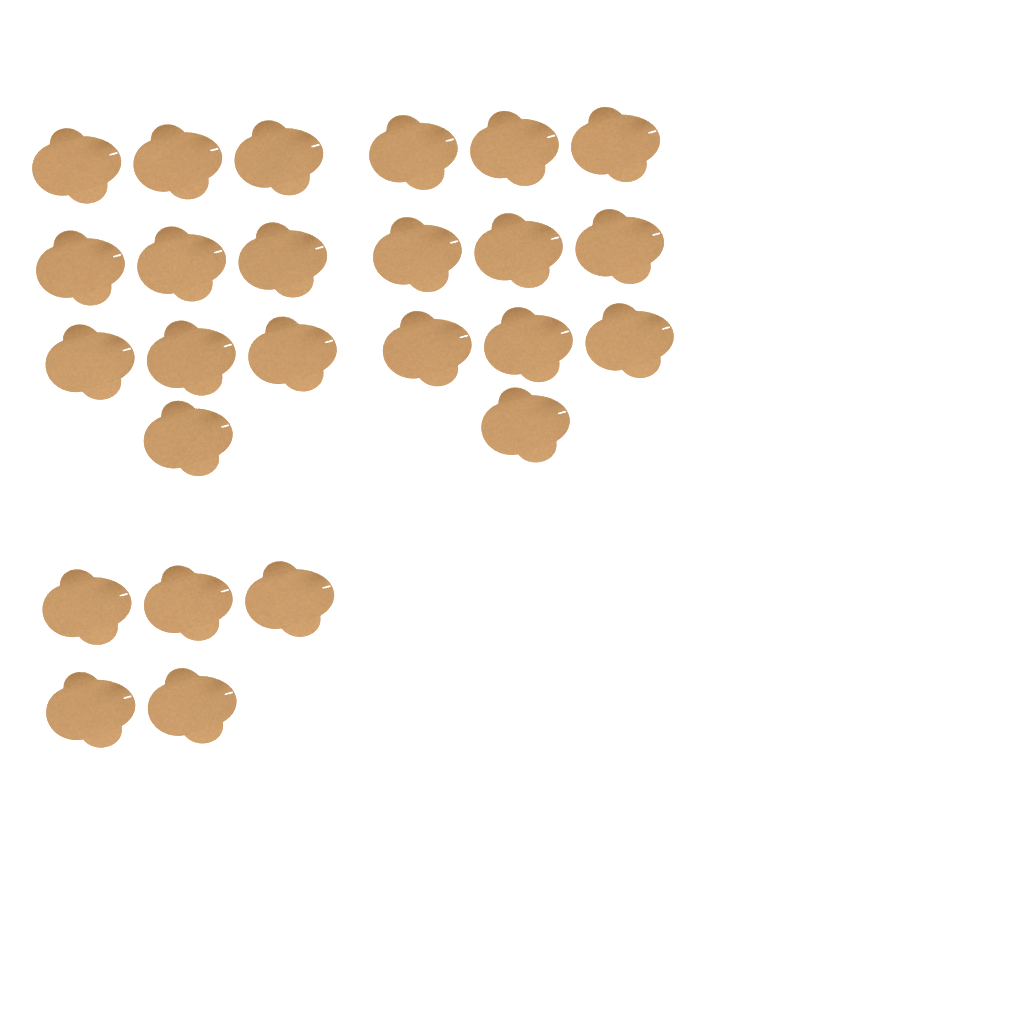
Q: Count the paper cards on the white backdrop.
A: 25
